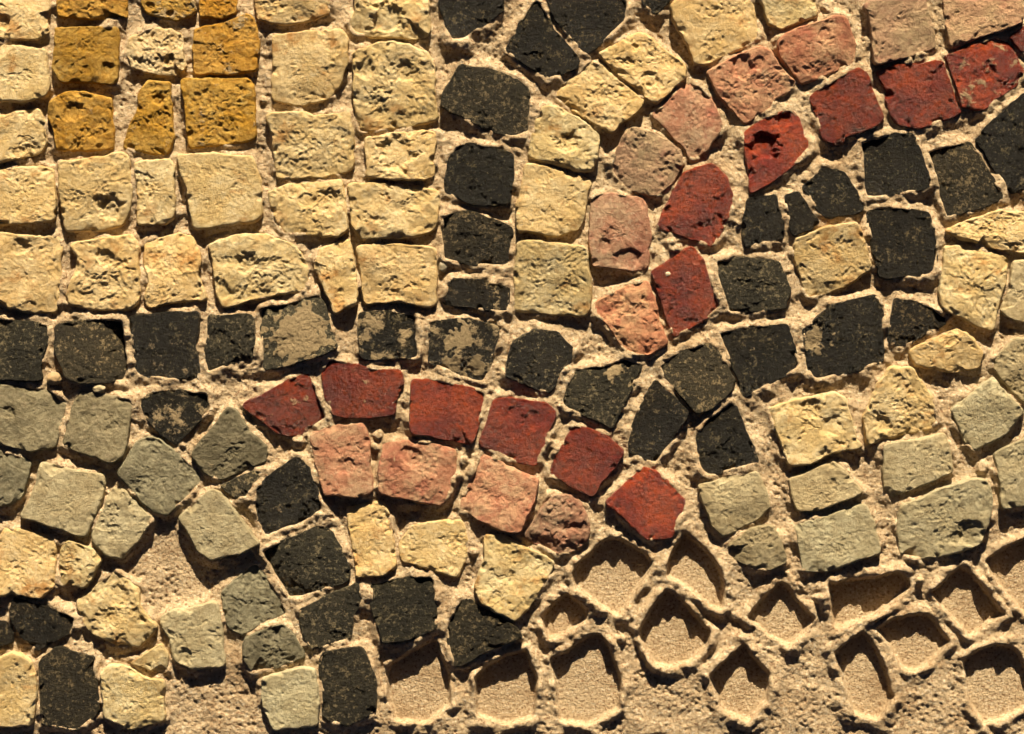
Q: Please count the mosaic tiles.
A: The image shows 141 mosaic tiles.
